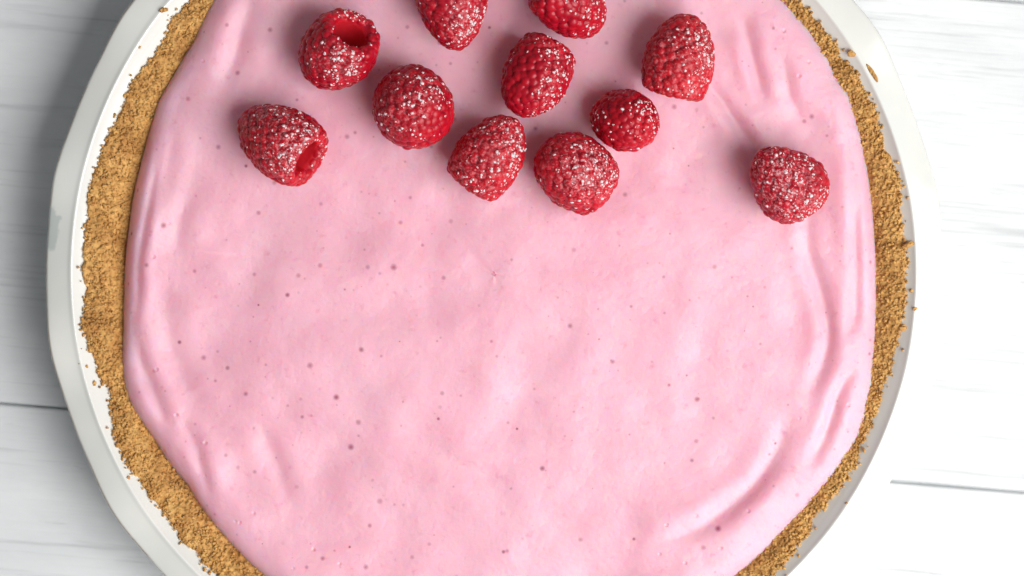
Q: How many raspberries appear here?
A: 11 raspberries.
